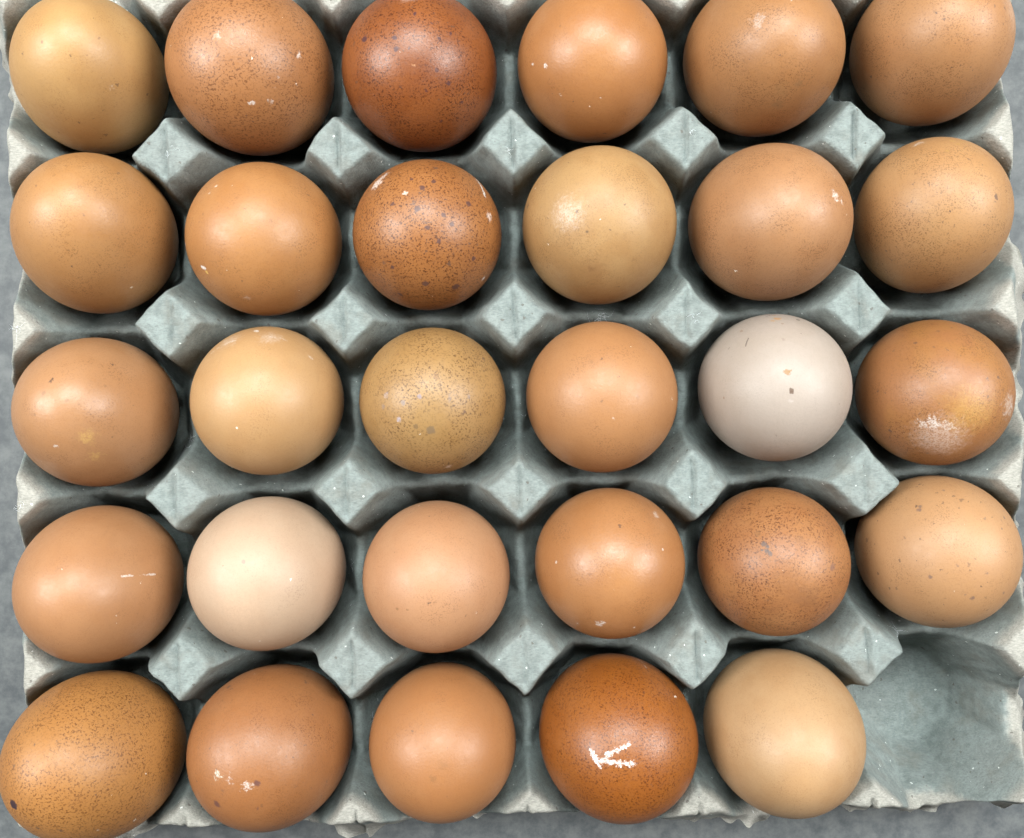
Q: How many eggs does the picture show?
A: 29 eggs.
